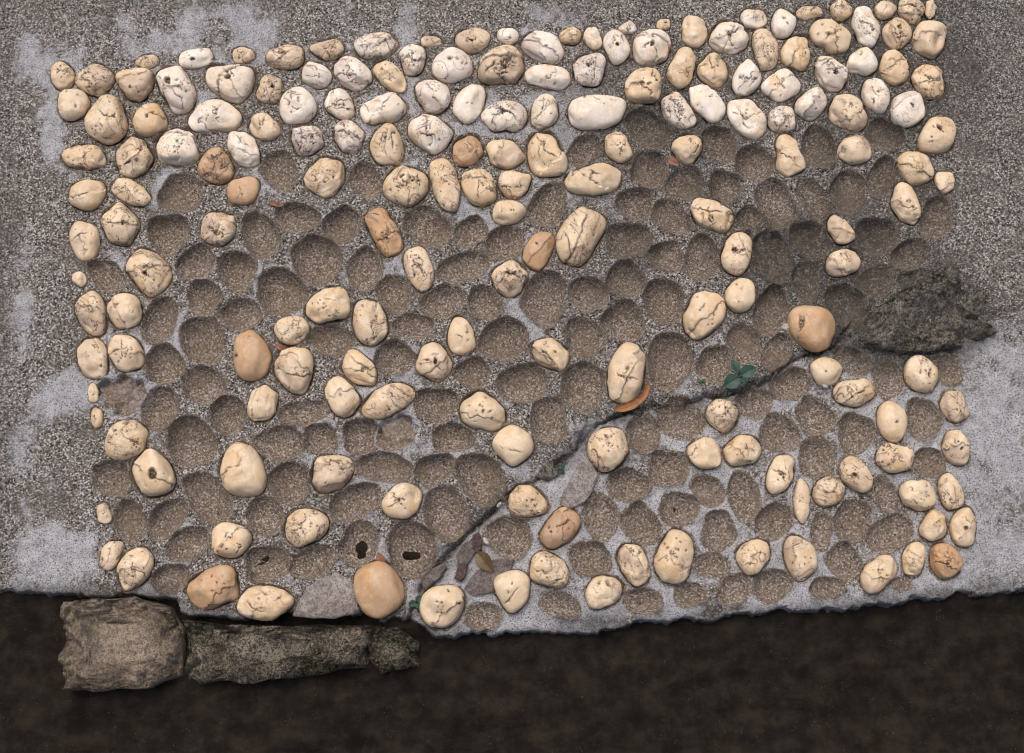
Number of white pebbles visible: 45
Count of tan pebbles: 132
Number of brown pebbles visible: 11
